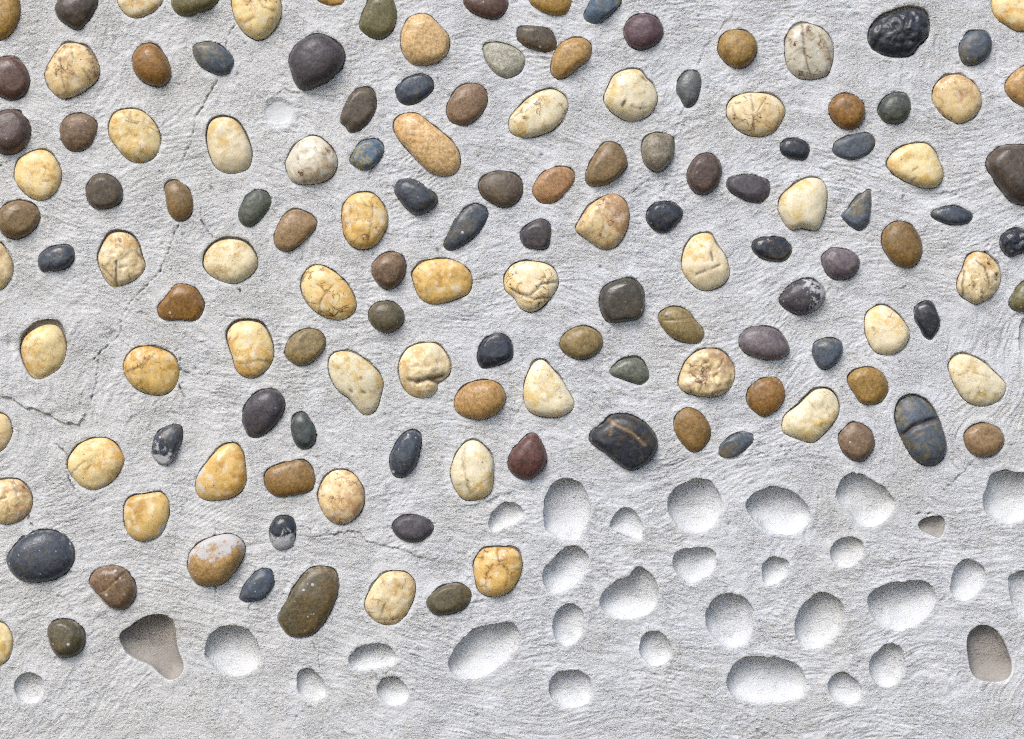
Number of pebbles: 139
